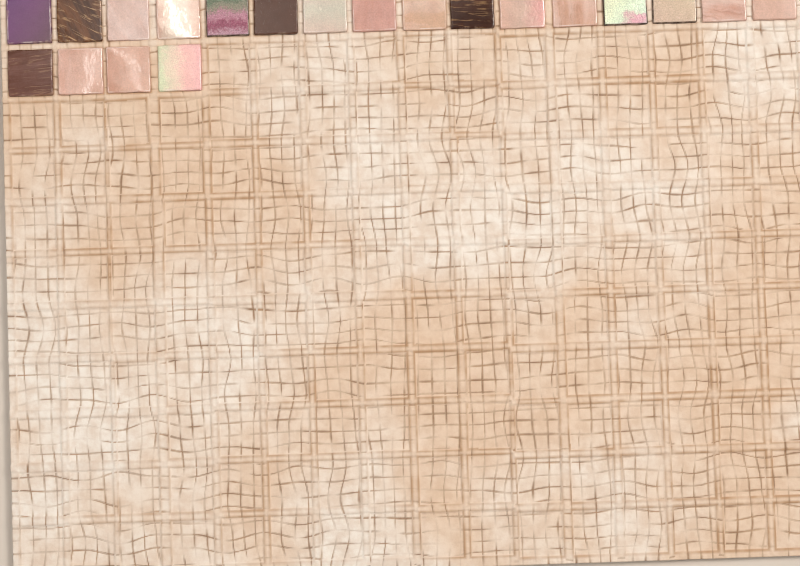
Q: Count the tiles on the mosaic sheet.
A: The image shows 20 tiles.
